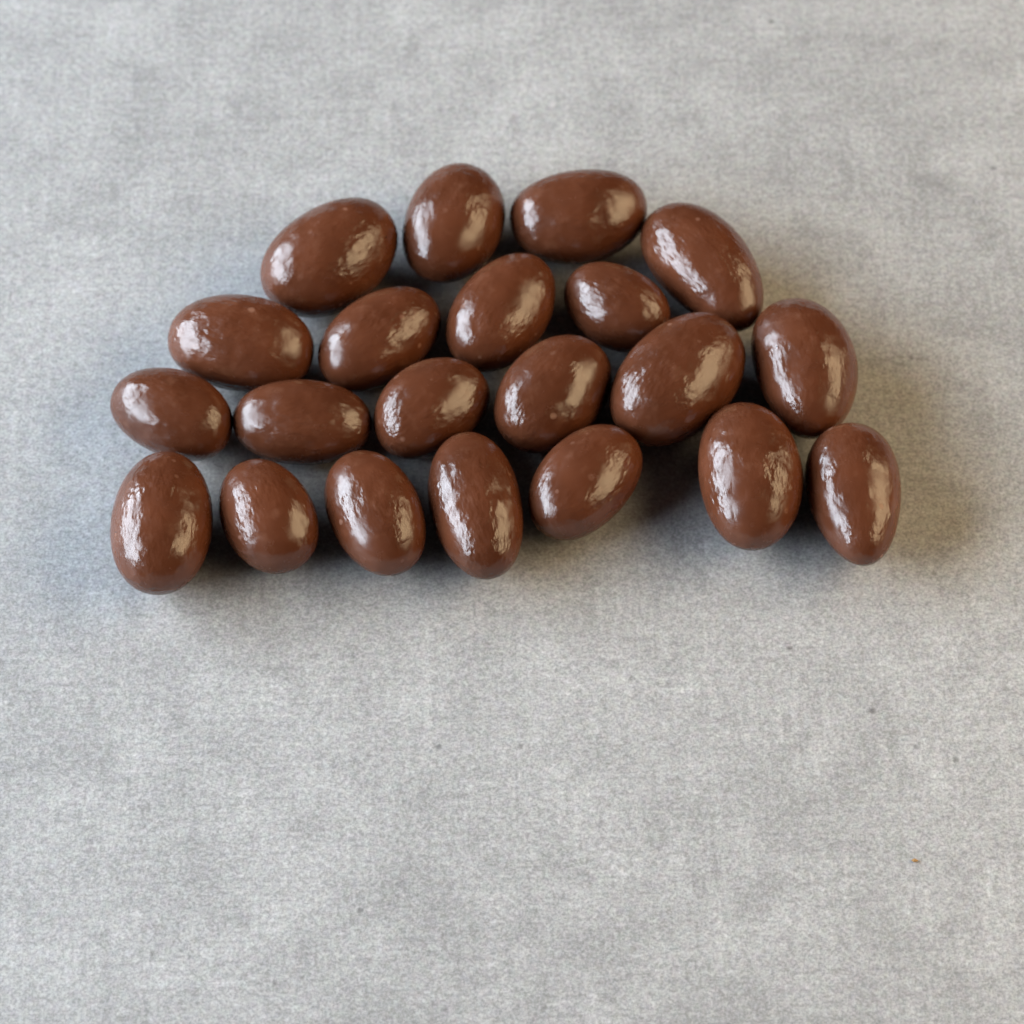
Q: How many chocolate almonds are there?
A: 21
